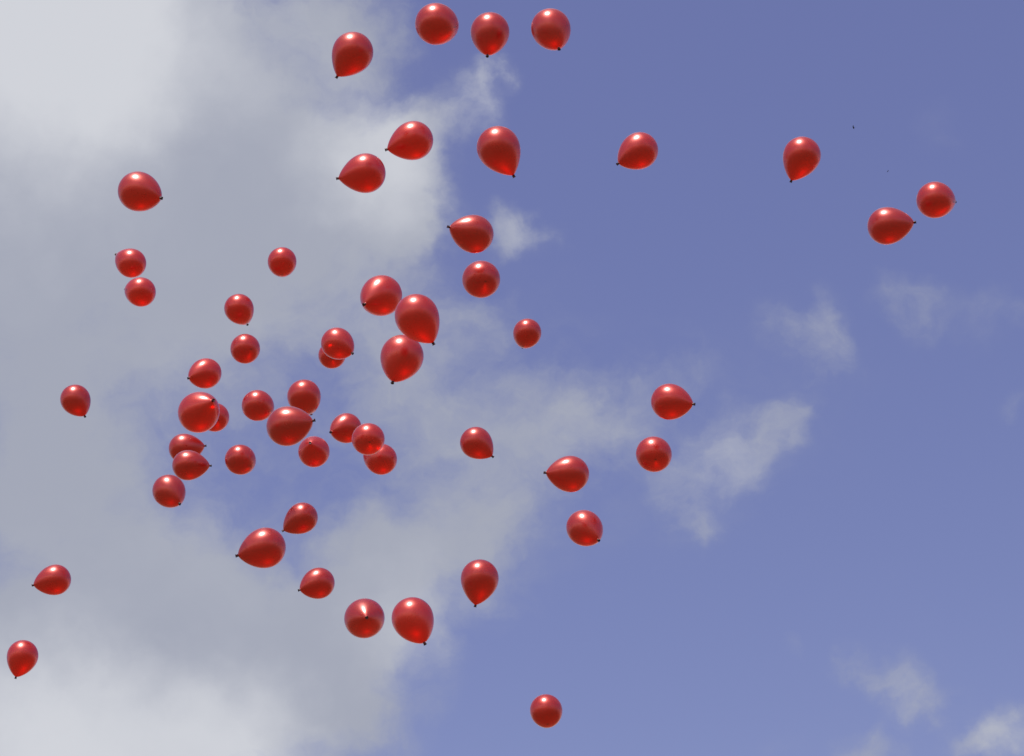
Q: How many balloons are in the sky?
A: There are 54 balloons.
